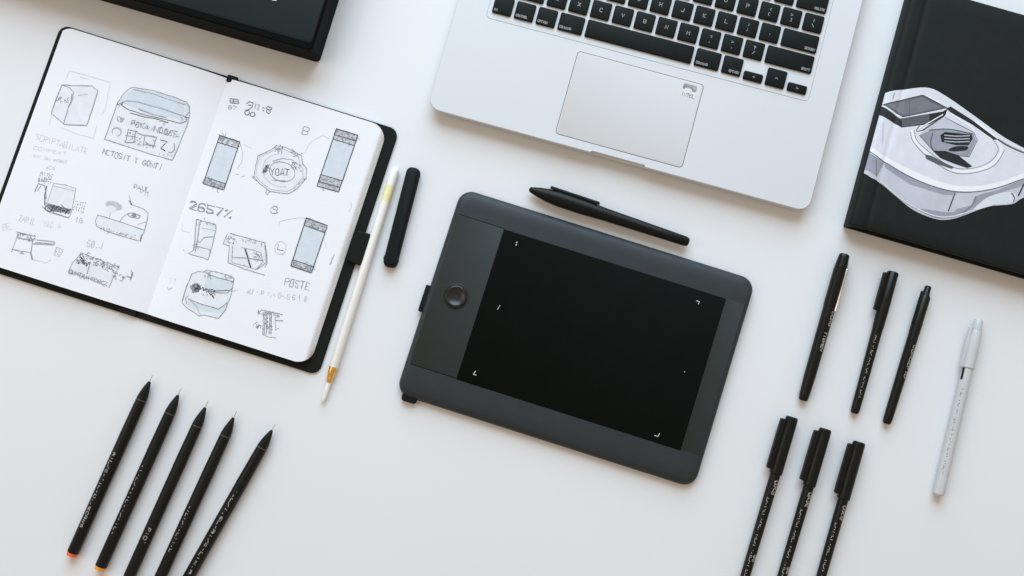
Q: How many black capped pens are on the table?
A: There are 6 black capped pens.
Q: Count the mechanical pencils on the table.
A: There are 5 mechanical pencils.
